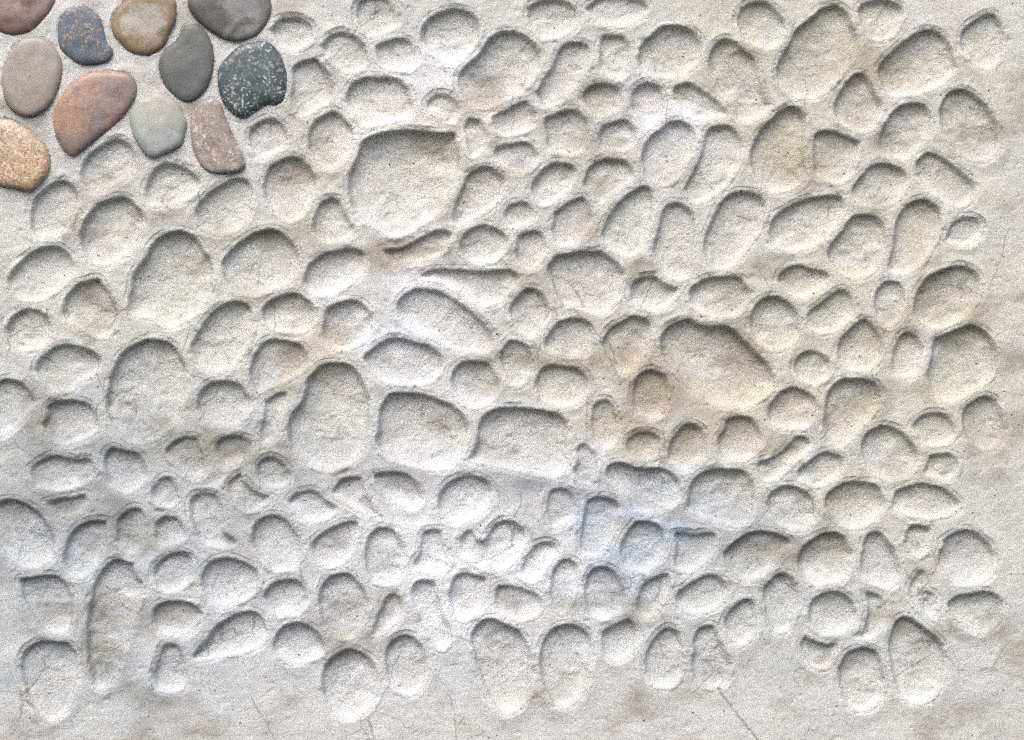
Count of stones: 11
